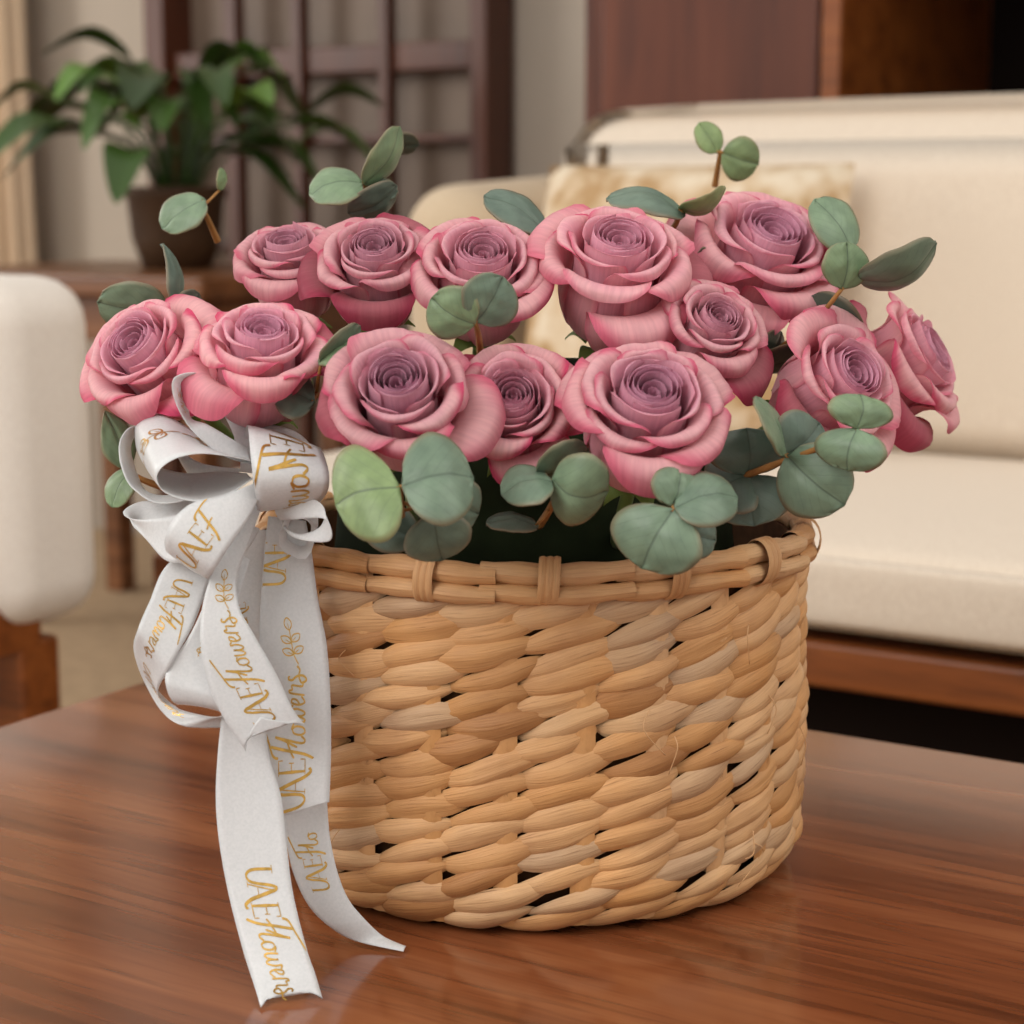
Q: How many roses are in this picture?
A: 13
